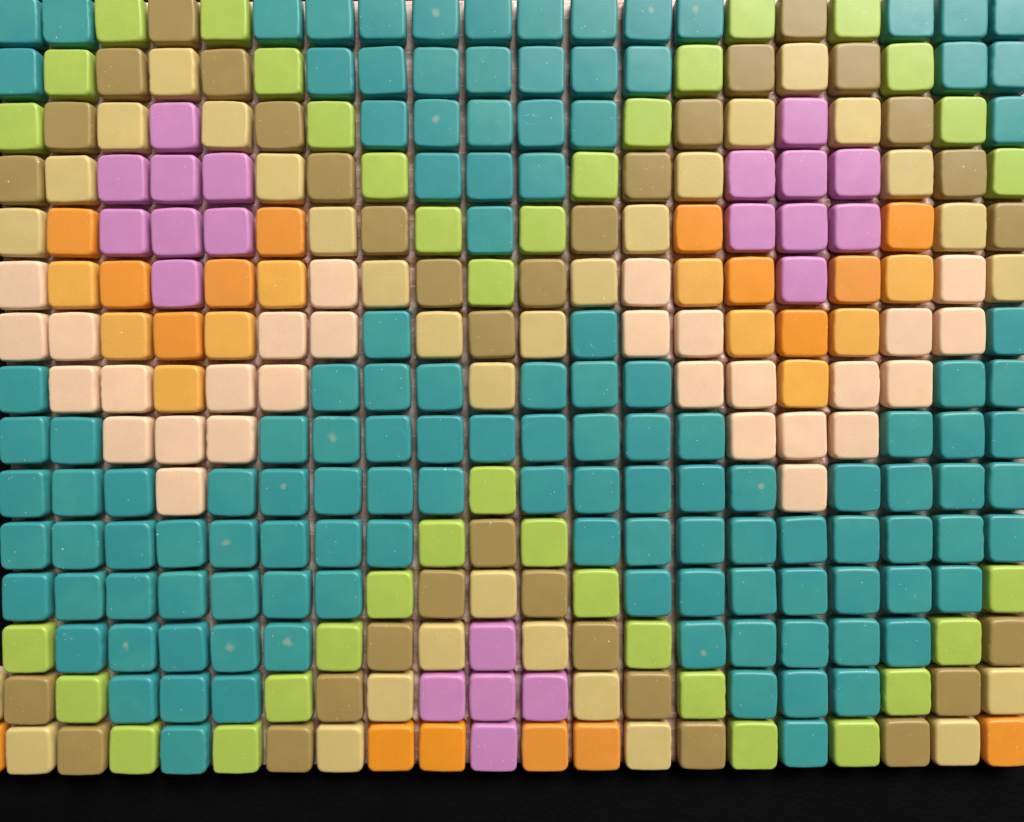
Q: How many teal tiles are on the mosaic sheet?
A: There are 126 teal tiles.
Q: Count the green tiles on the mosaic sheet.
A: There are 36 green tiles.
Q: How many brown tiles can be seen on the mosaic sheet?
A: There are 34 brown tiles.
